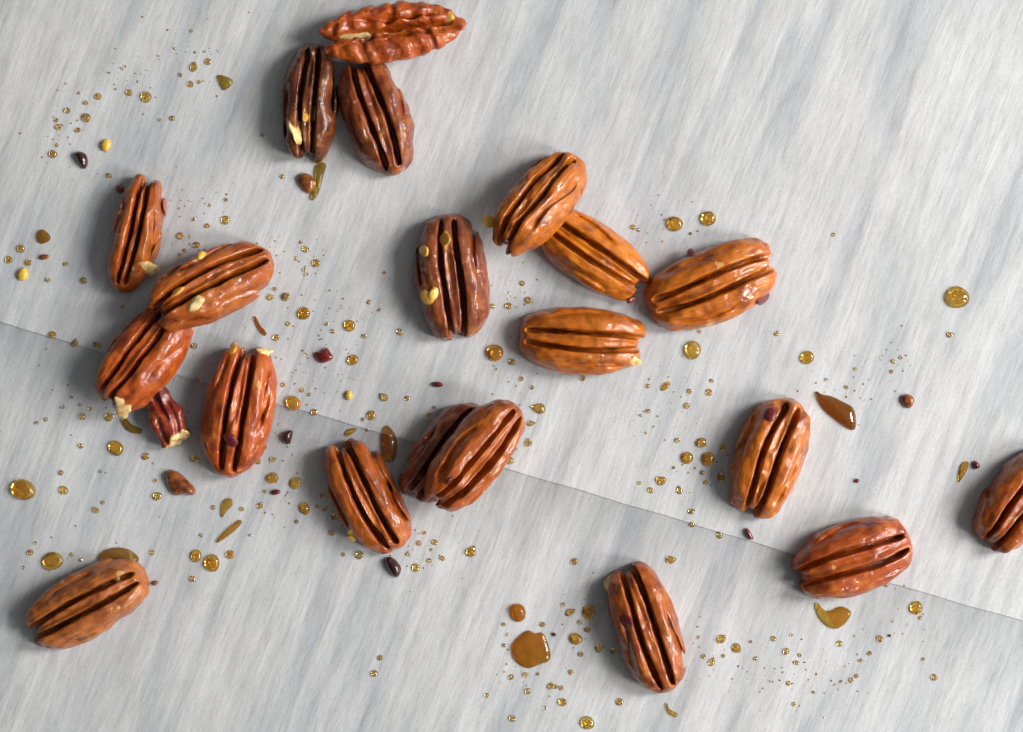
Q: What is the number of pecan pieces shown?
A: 21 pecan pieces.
